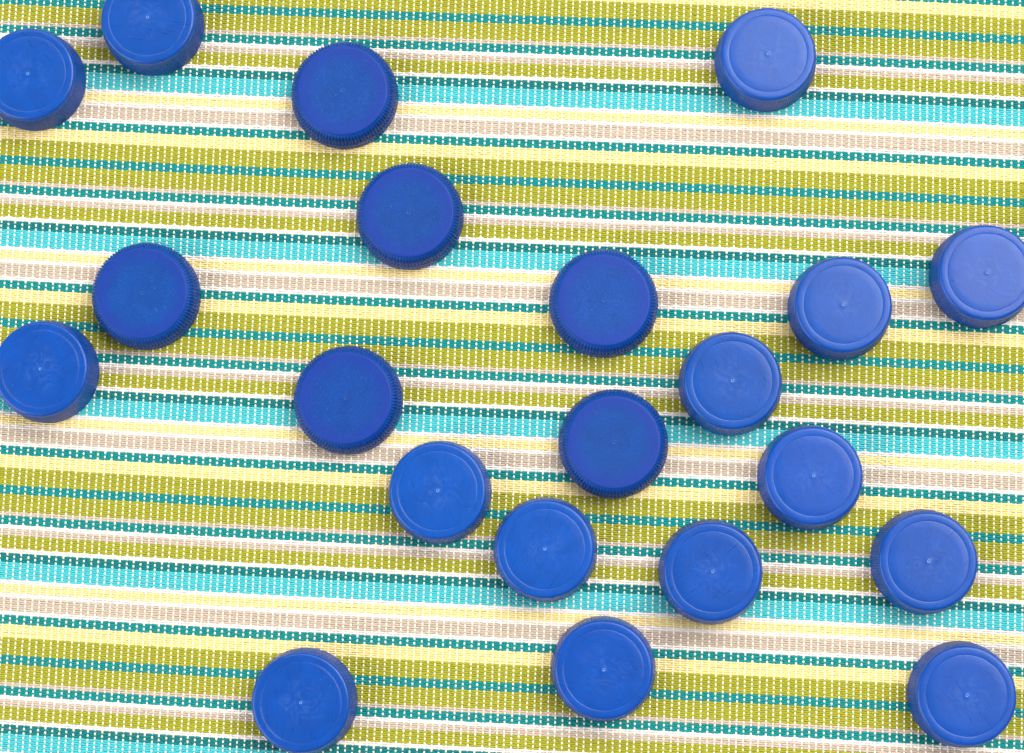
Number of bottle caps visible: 21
